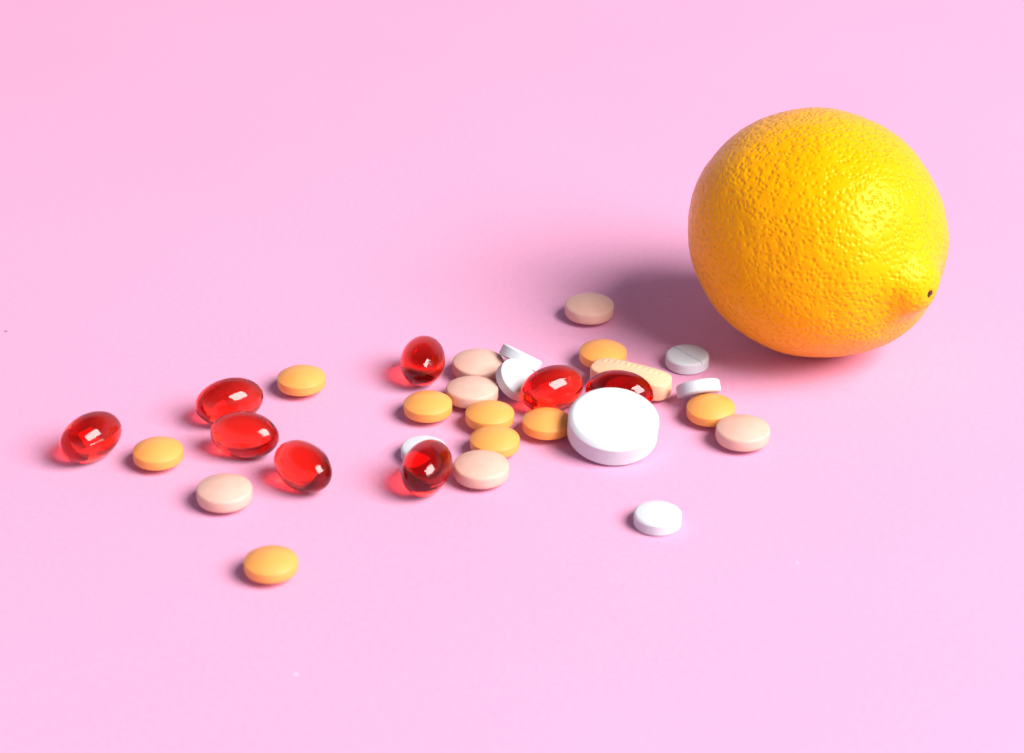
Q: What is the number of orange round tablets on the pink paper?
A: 9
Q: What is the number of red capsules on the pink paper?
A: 8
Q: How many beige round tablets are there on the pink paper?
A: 6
